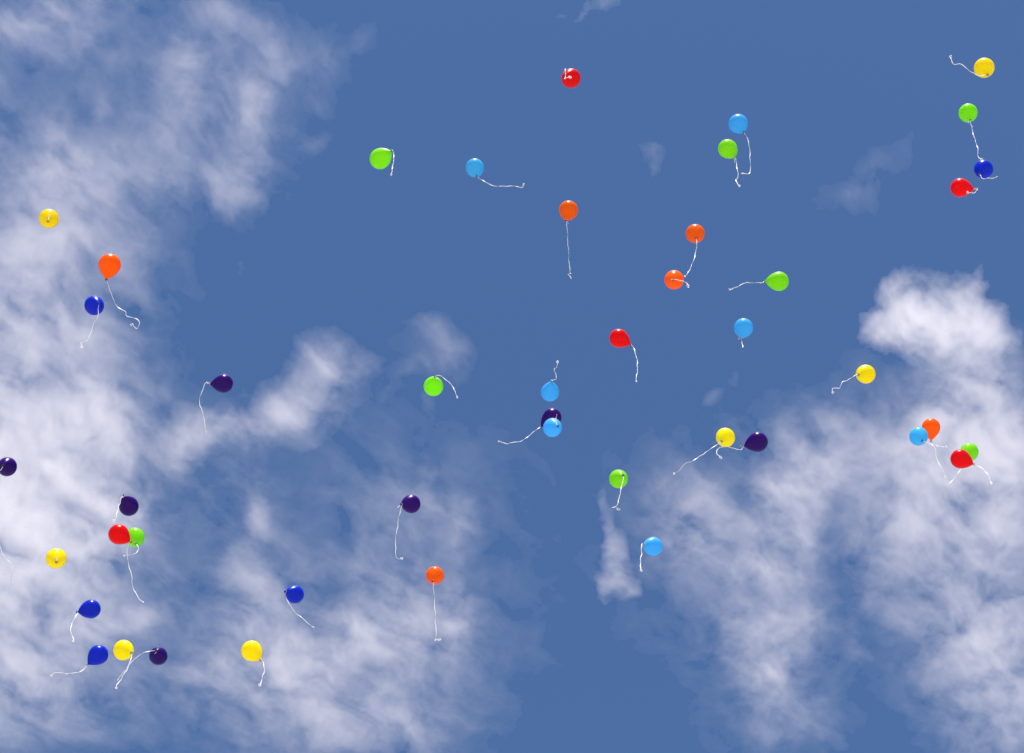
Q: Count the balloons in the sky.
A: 45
